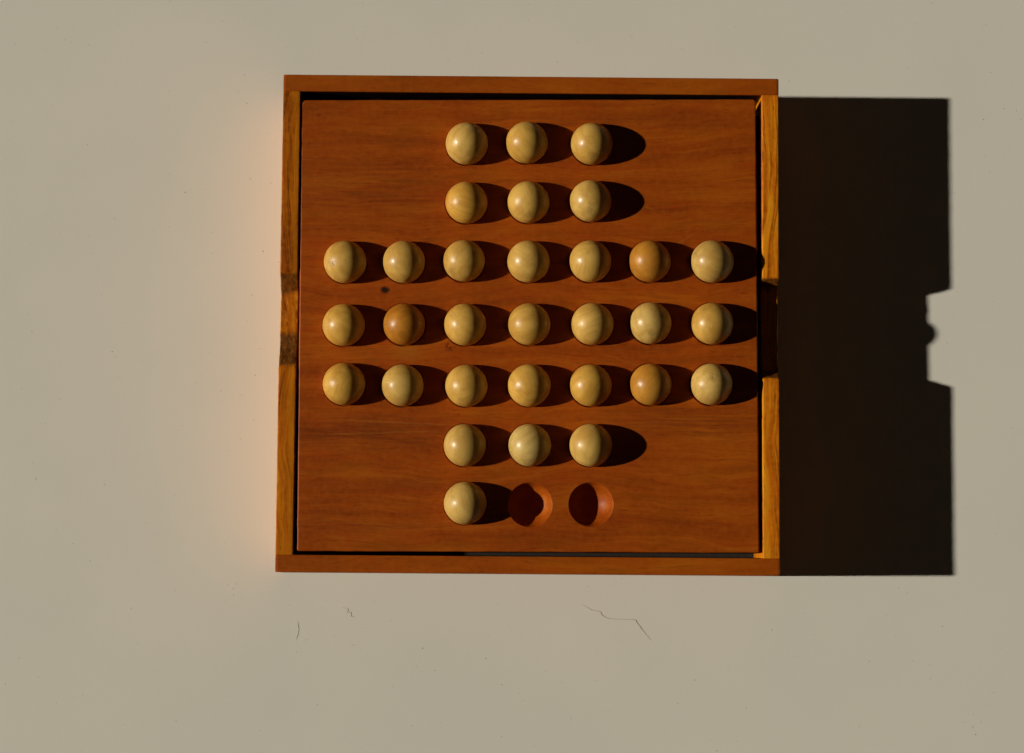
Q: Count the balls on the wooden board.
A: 31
